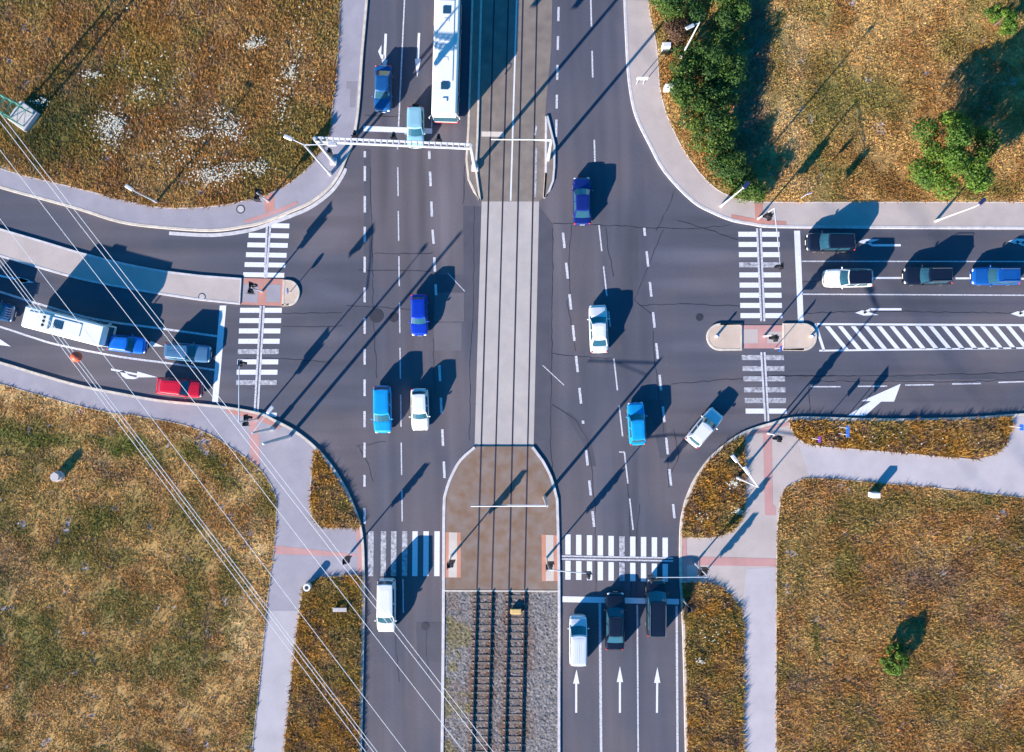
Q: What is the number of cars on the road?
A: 21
